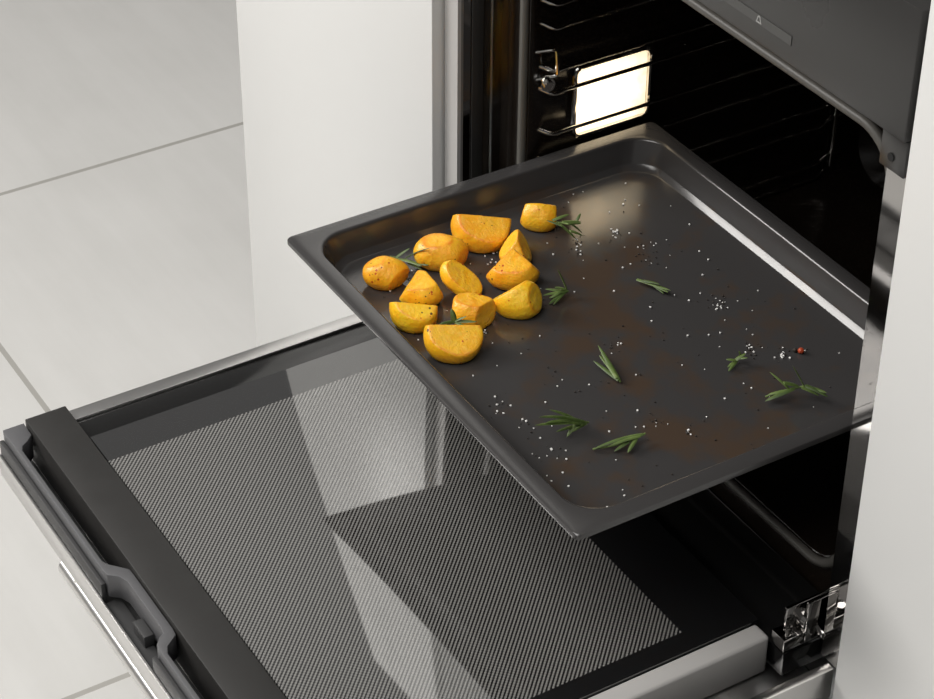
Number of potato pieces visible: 12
